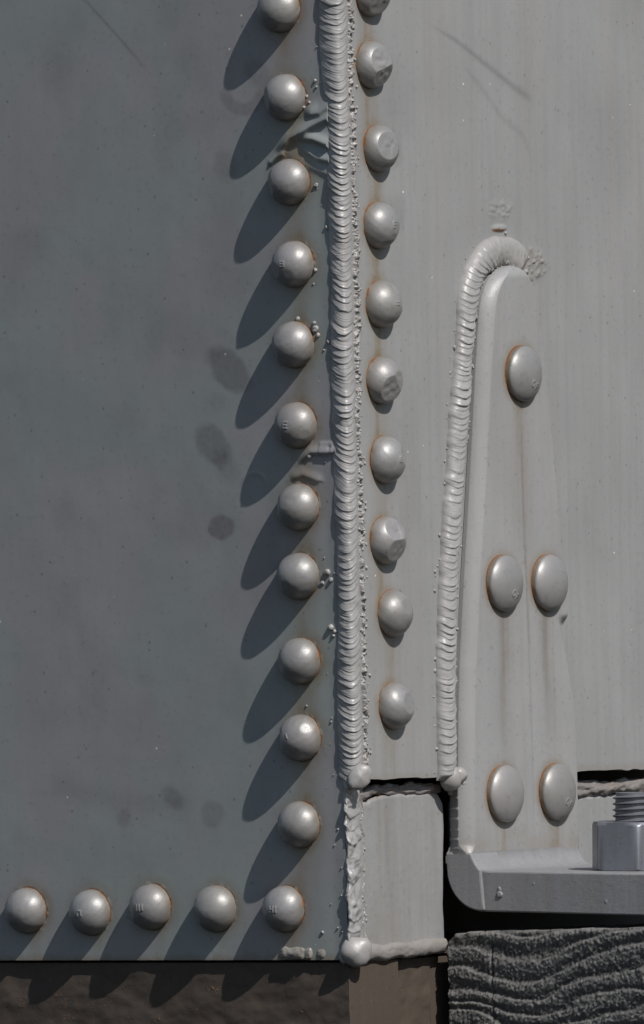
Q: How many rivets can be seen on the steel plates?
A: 31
